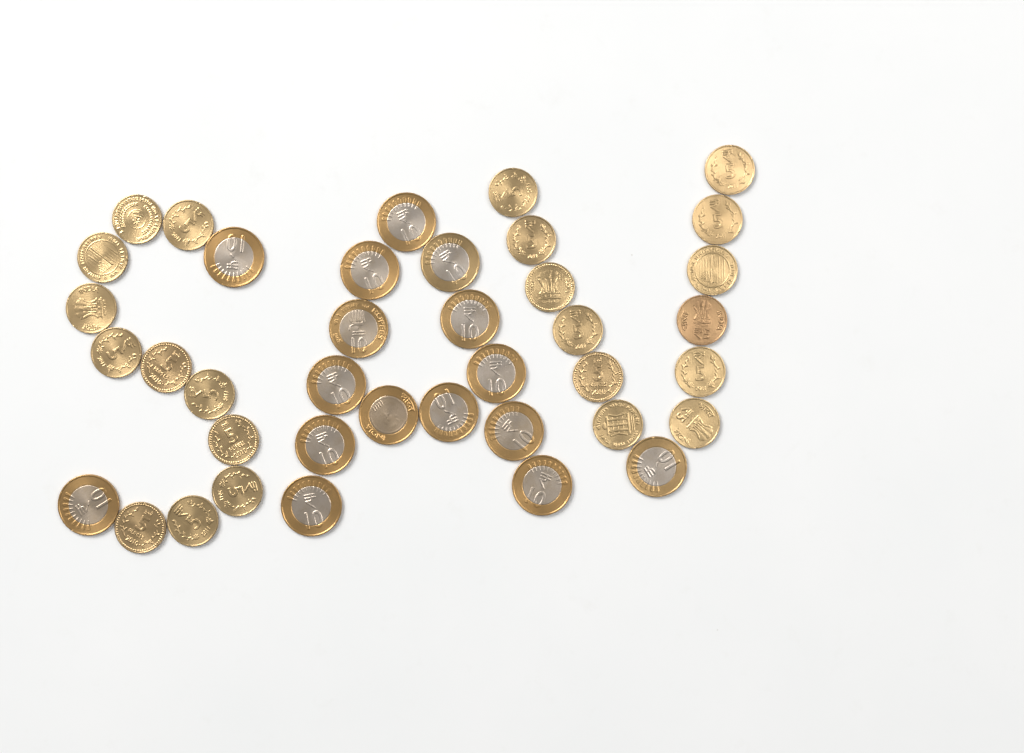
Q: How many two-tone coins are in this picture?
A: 16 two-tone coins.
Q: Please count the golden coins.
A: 23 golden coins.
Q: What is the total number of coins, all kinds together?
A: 39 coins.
